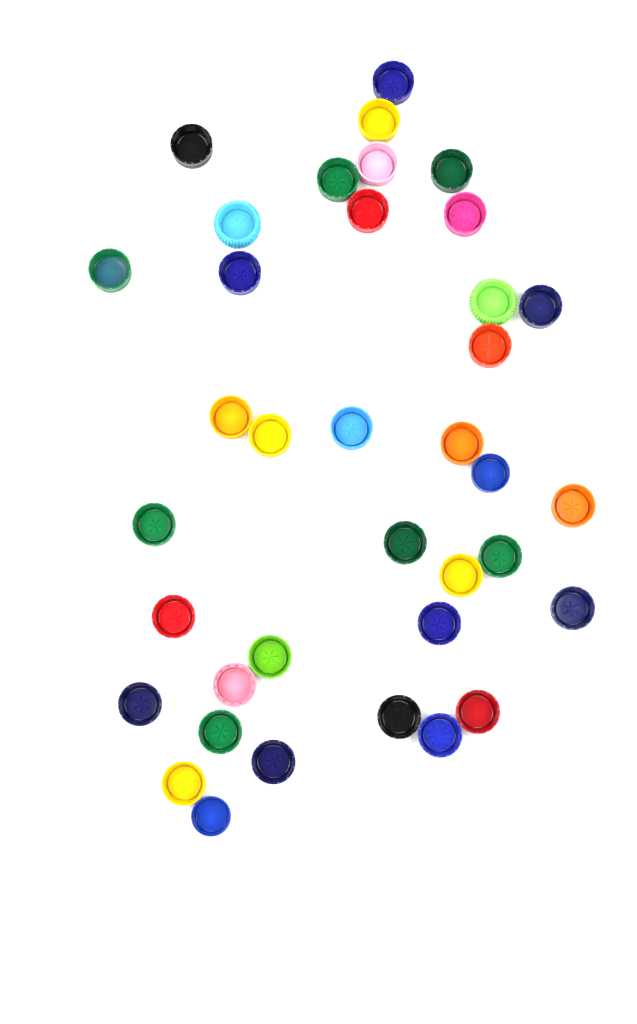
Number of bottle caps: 37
